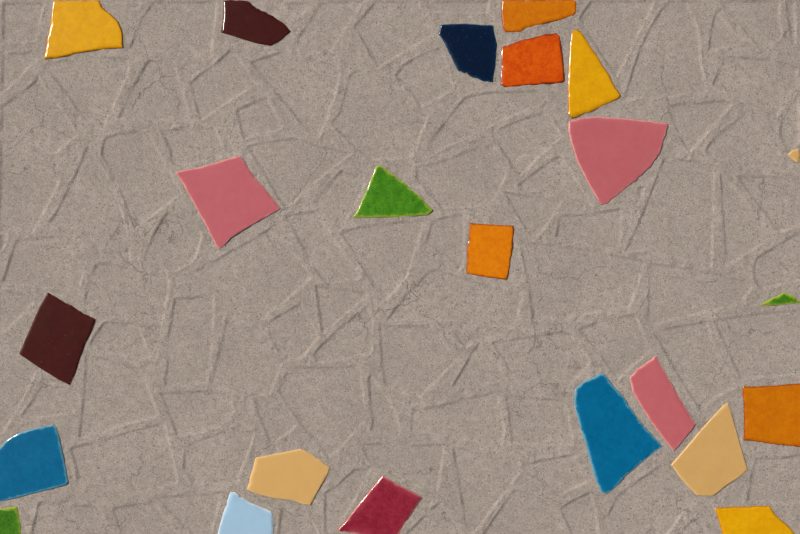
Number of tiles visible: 23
